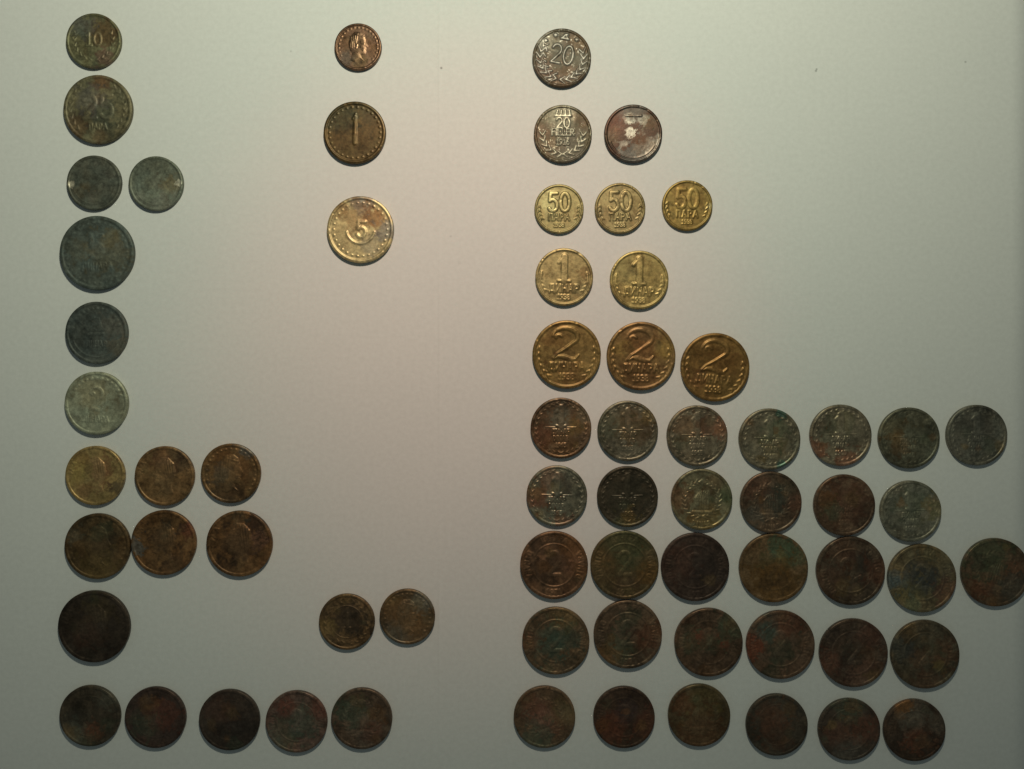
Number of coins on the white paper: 67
